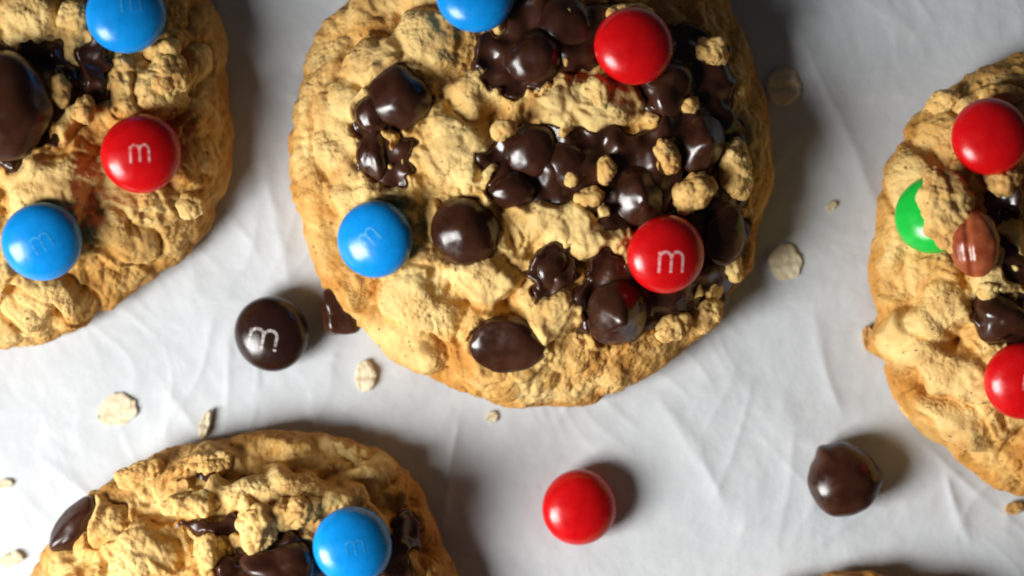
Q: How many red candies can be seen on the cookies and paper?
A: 6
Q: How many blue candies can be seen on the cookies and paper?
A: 5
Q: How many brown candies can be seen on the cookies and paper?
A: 1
